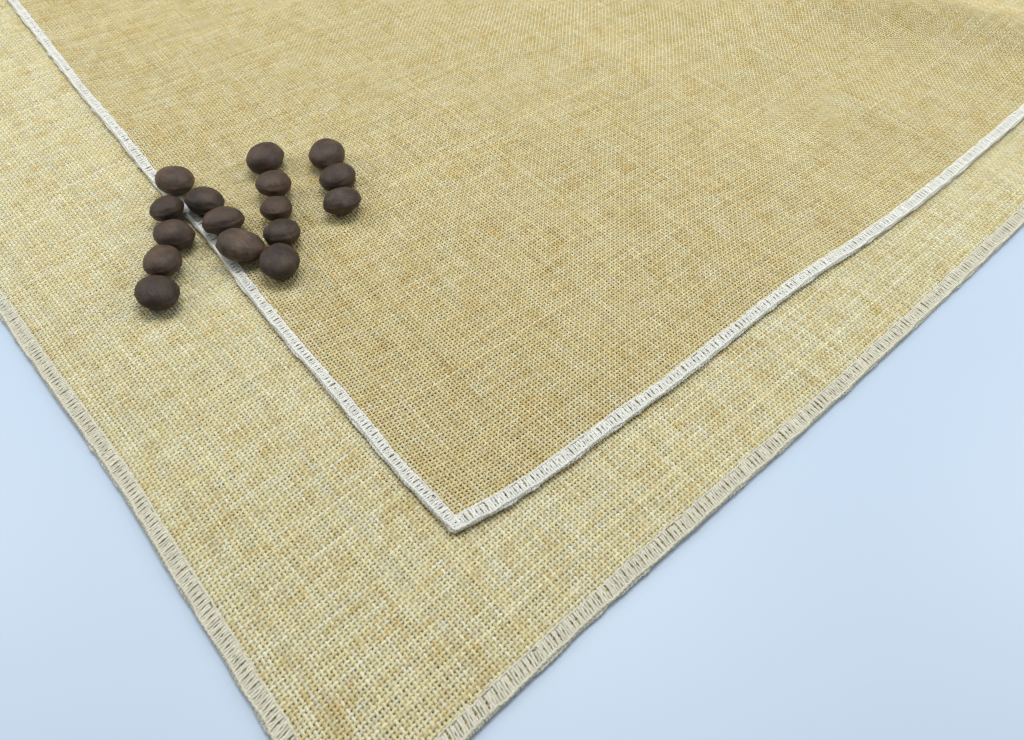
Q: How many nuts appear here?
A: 16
